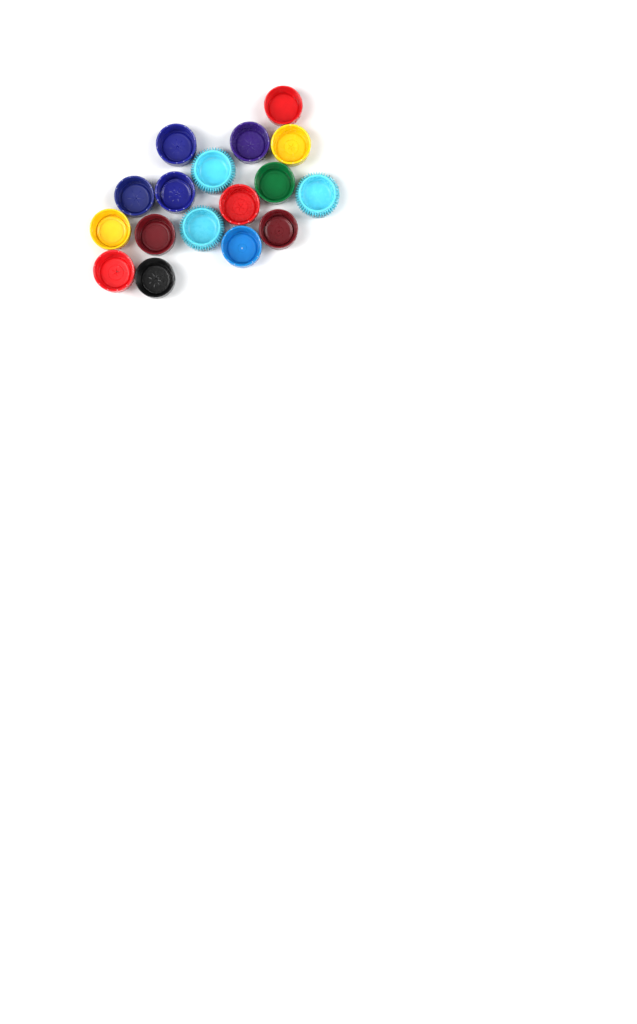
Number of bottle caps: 17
